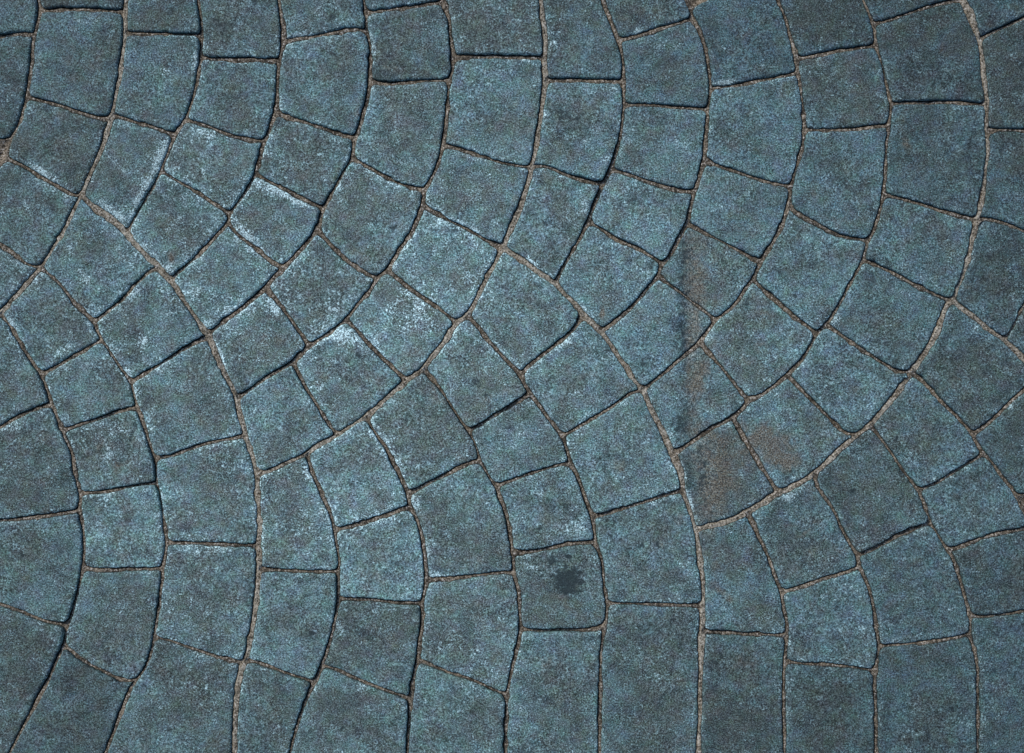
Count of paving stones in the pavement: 115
